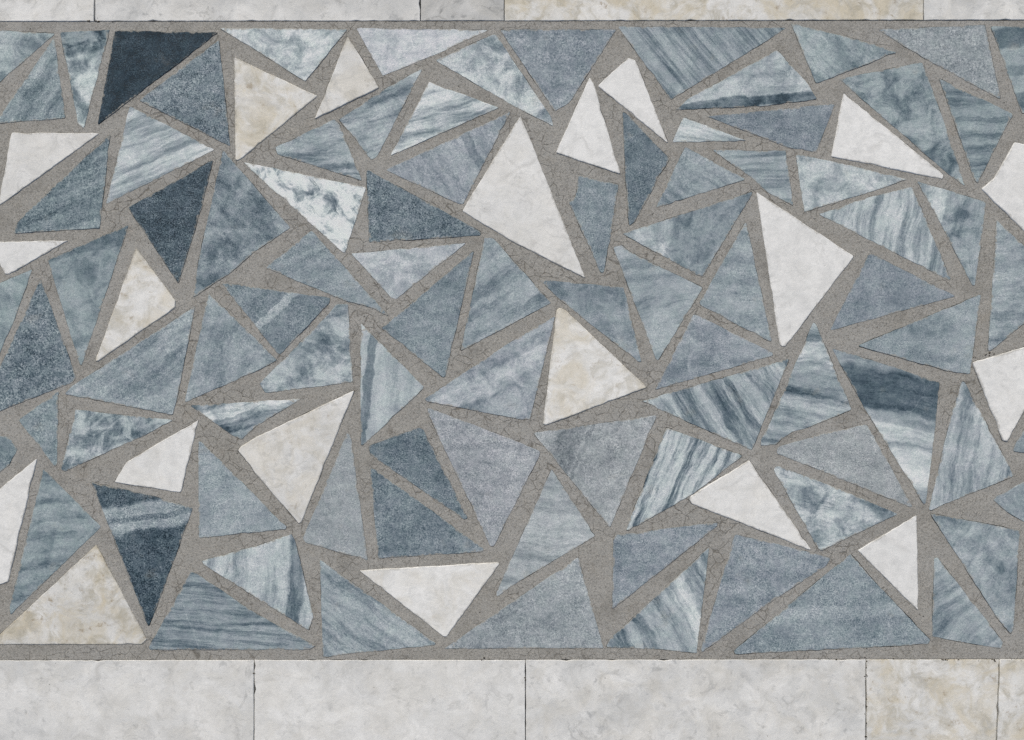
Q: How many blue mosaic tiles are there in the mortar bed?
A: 88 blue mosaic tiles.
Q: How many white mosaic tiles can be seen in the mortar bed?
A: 20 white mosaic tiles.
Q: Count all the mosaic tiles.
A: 108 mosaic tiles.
